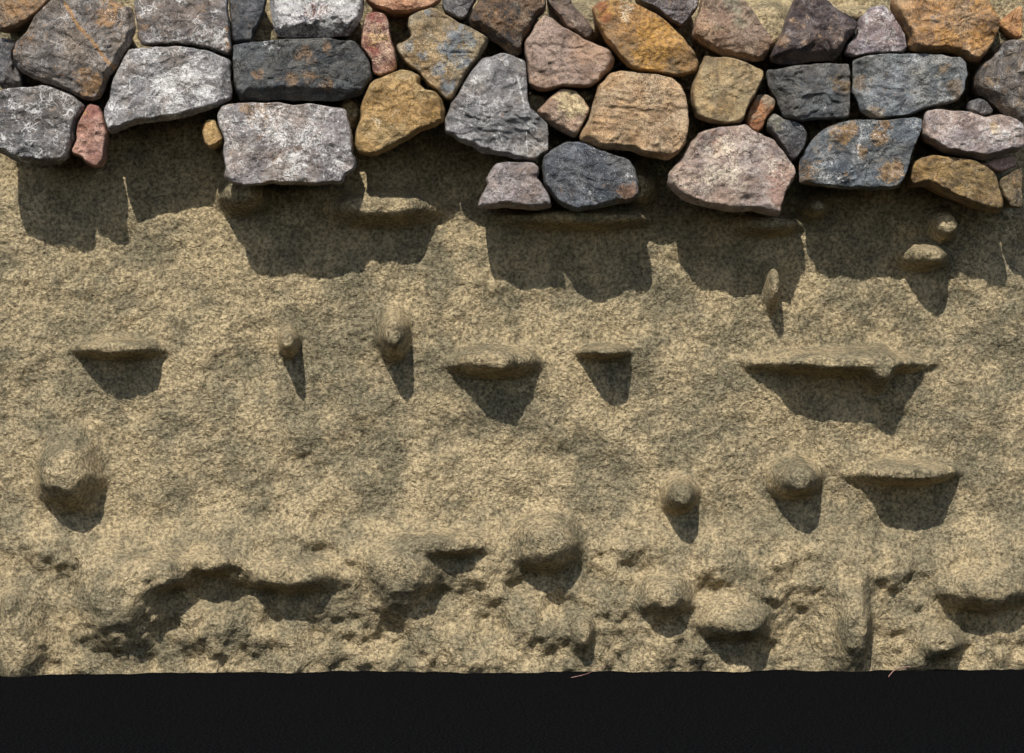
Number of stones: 45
